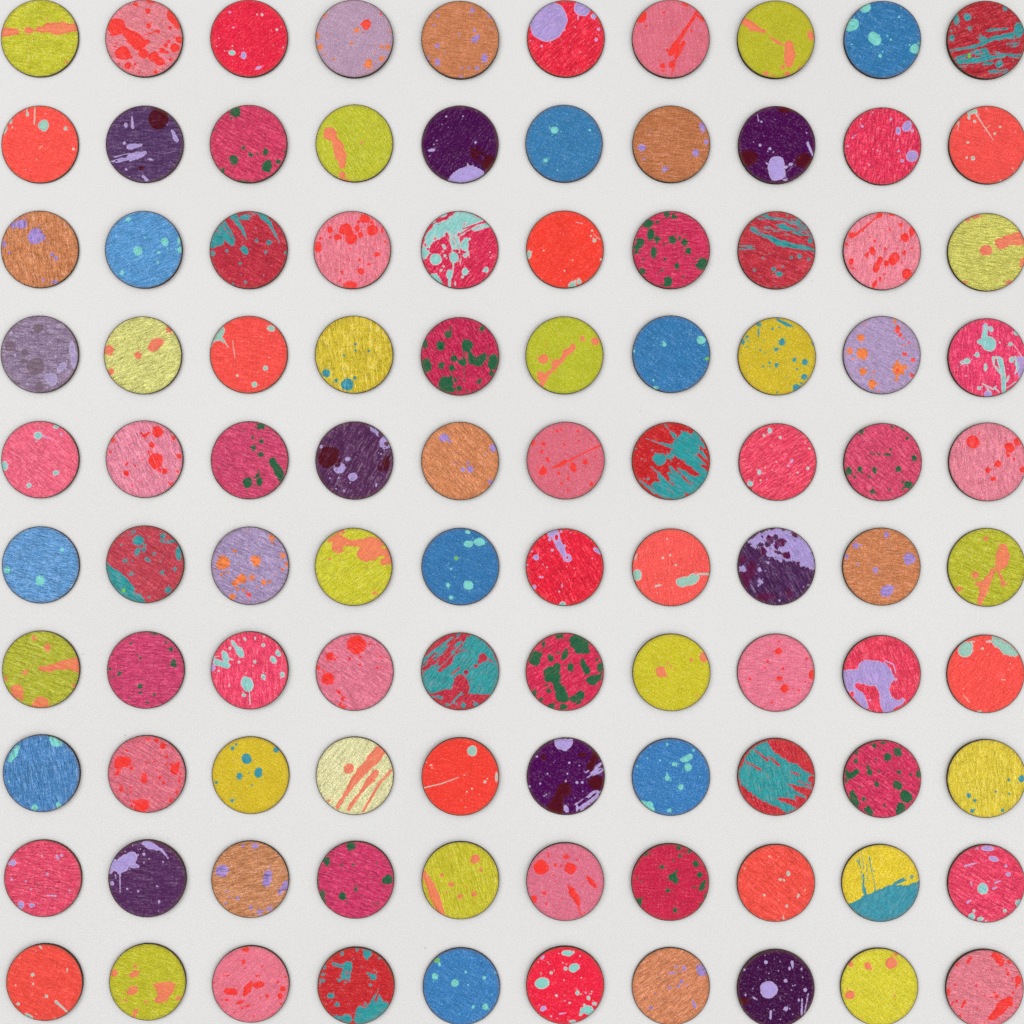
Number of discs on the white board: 100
